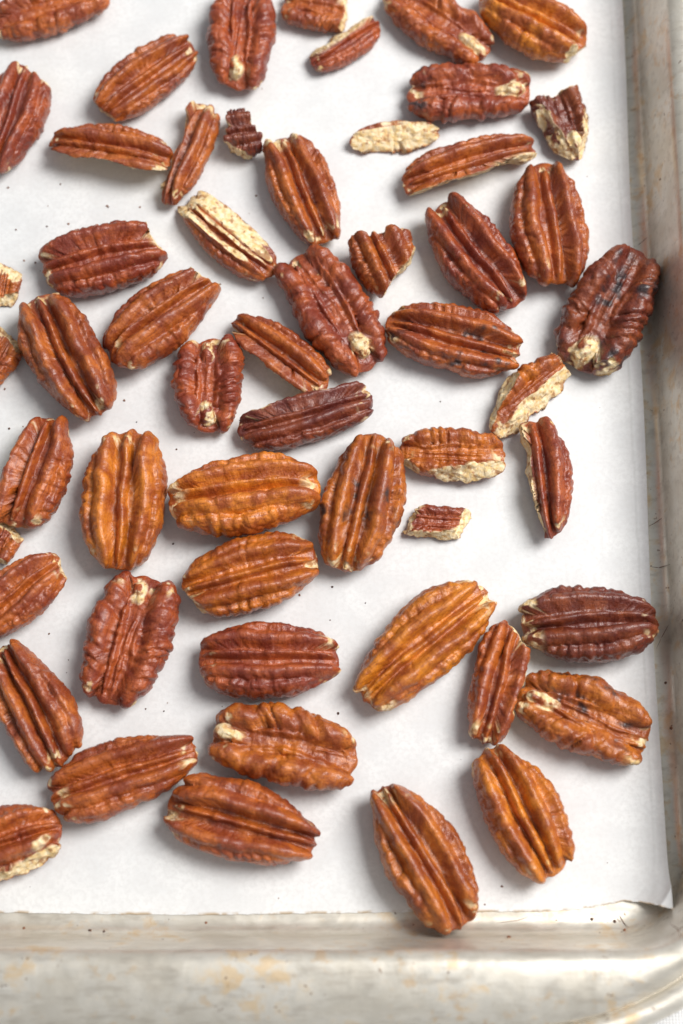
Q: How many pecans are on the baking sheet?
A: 55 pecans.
